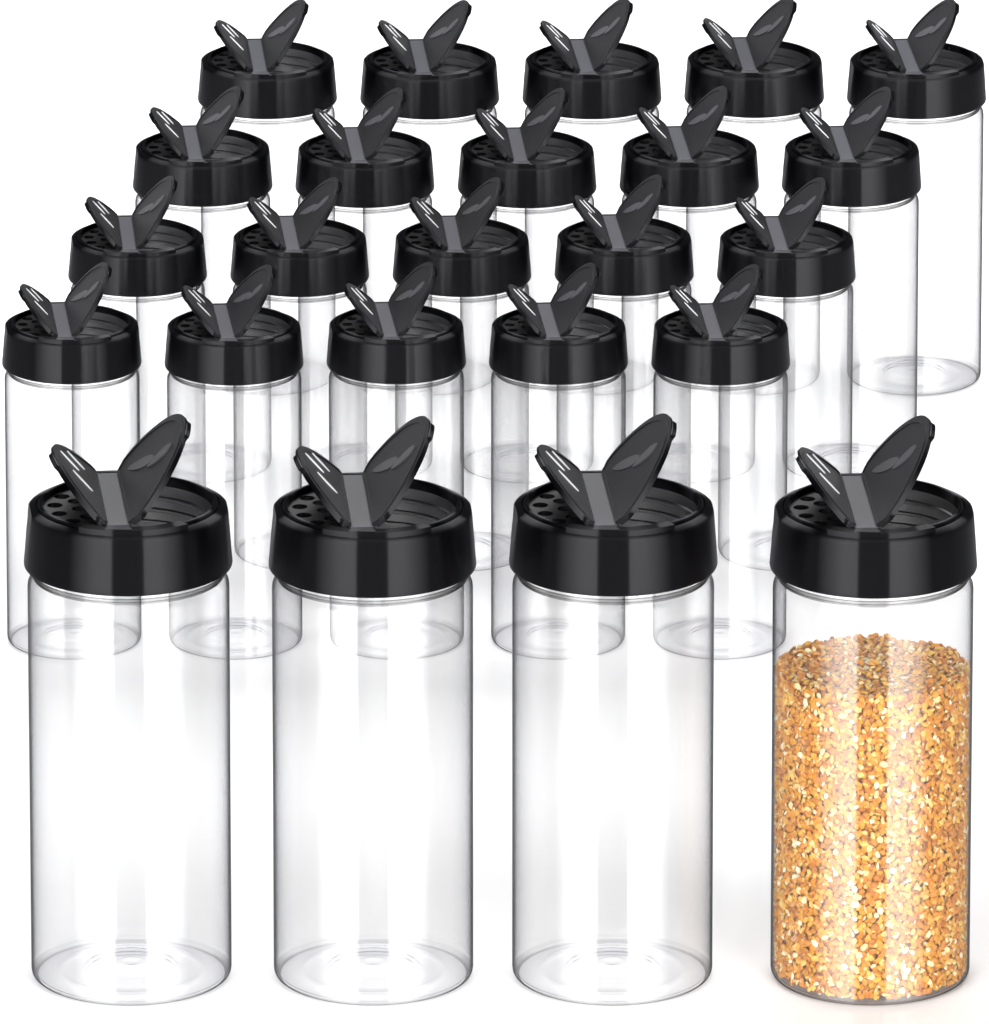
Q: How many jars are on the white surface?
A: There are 24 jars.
